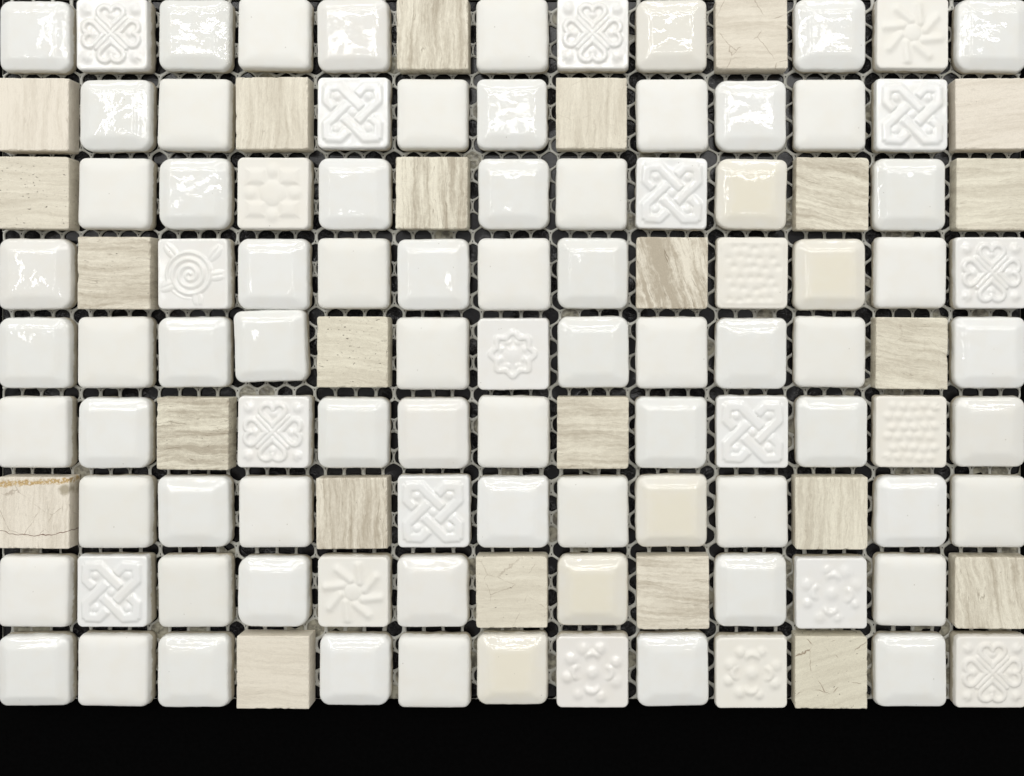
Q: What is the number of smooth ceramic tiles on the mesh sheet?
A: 72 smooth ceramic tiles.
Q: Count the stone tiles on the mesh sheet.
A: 24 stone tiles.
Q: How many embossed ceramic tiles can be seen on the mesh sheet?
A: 21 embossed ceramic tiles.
